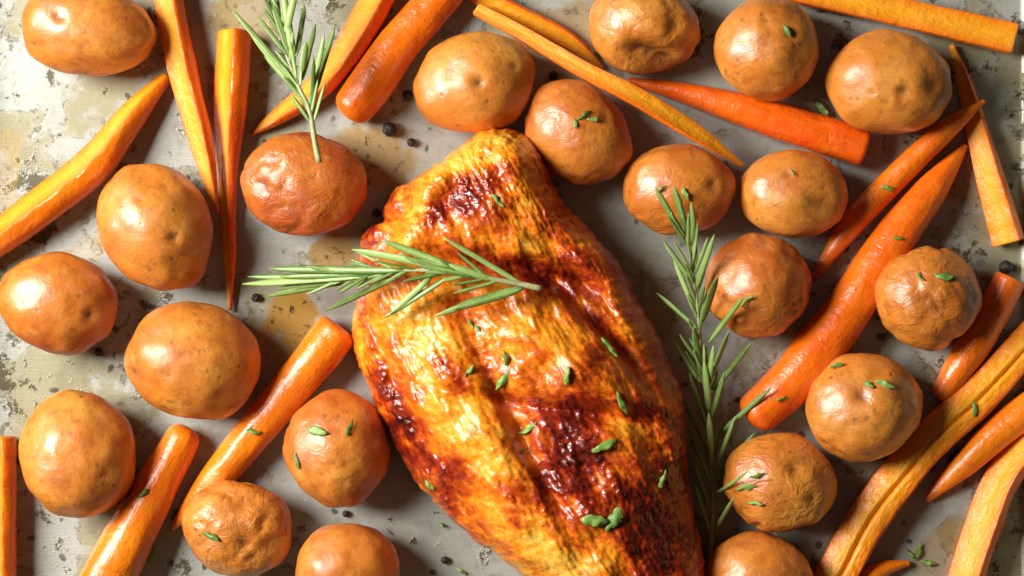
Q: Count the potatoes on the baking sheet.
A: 21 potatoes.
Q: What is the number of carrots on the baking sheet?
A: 20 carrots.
